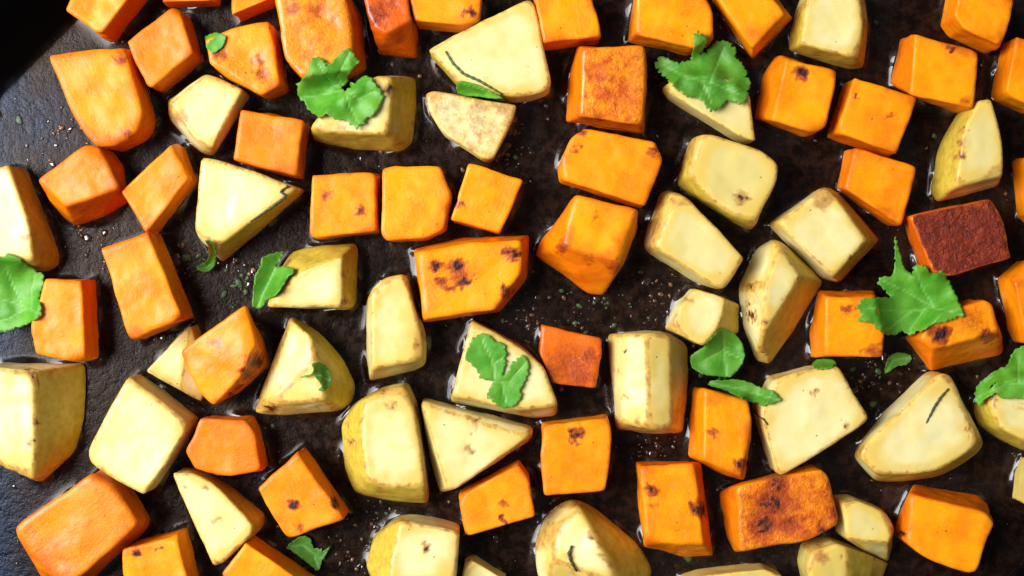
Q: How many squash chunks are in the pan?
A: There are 48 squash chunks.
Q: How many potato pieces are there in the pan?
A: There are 35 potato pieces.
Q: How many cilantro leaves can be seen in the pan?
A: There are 16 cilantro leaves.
